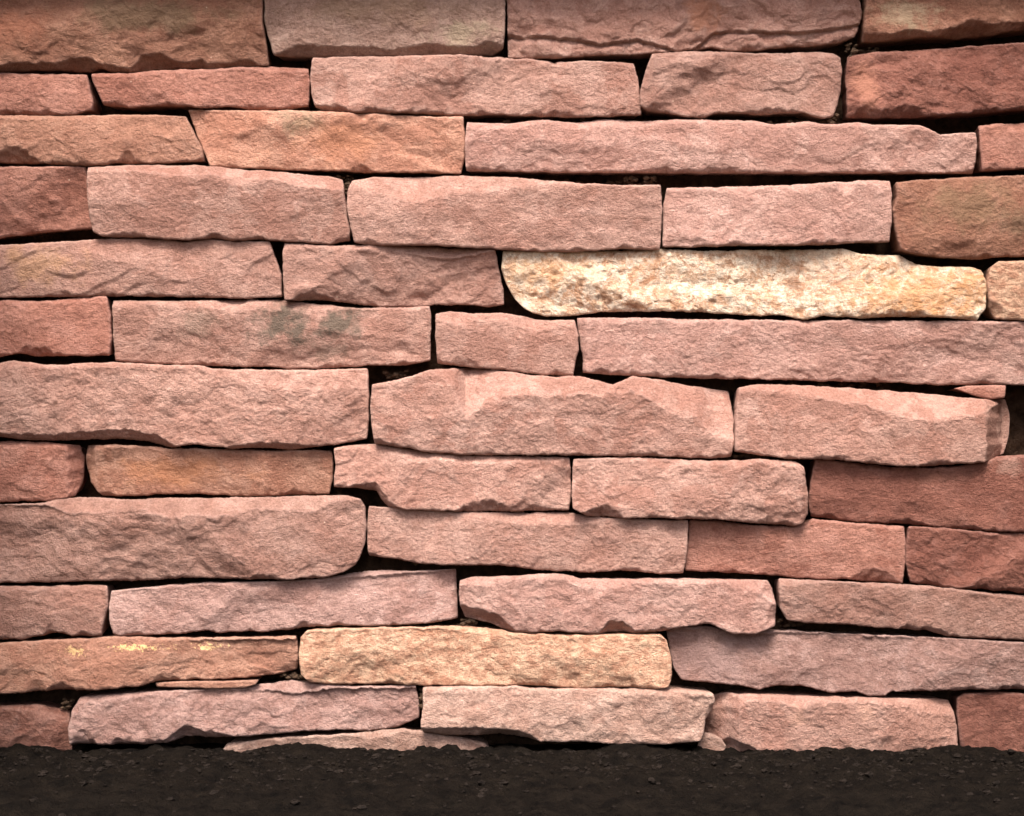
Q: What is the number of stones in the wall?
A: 54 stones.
